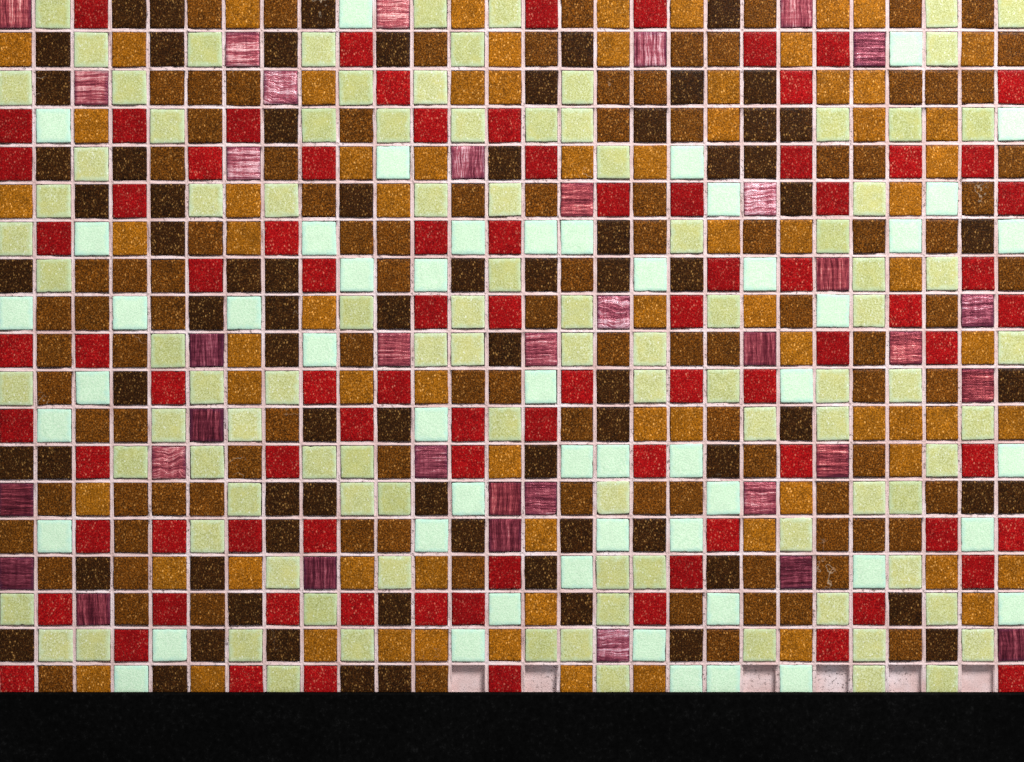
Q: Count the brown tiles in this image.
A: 180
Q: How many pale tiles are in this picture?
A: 151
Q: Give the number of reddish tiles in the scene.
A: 121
